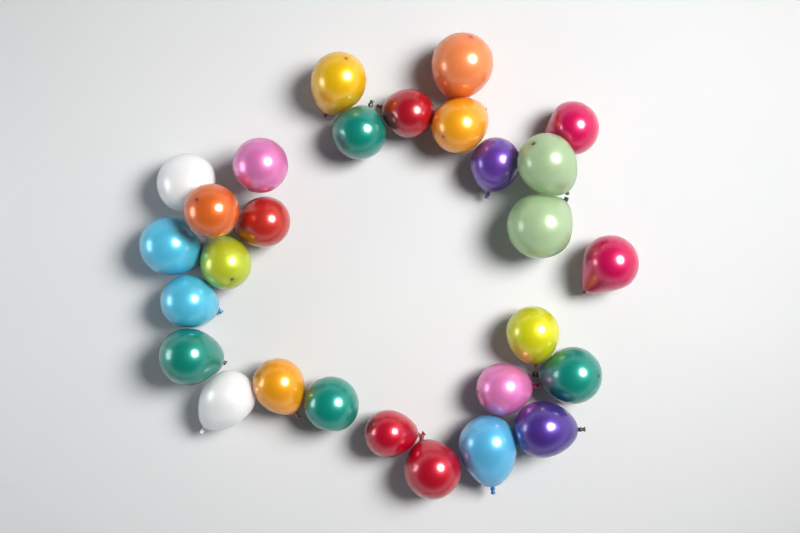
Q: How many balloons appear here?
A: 28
